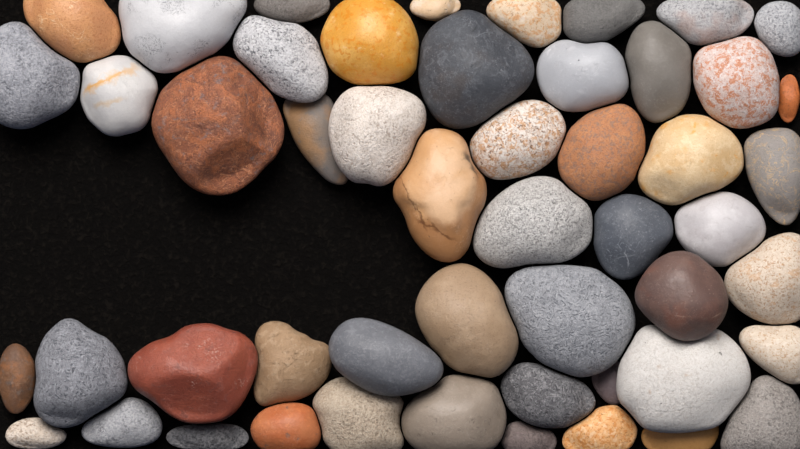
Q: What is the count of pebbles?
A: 51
